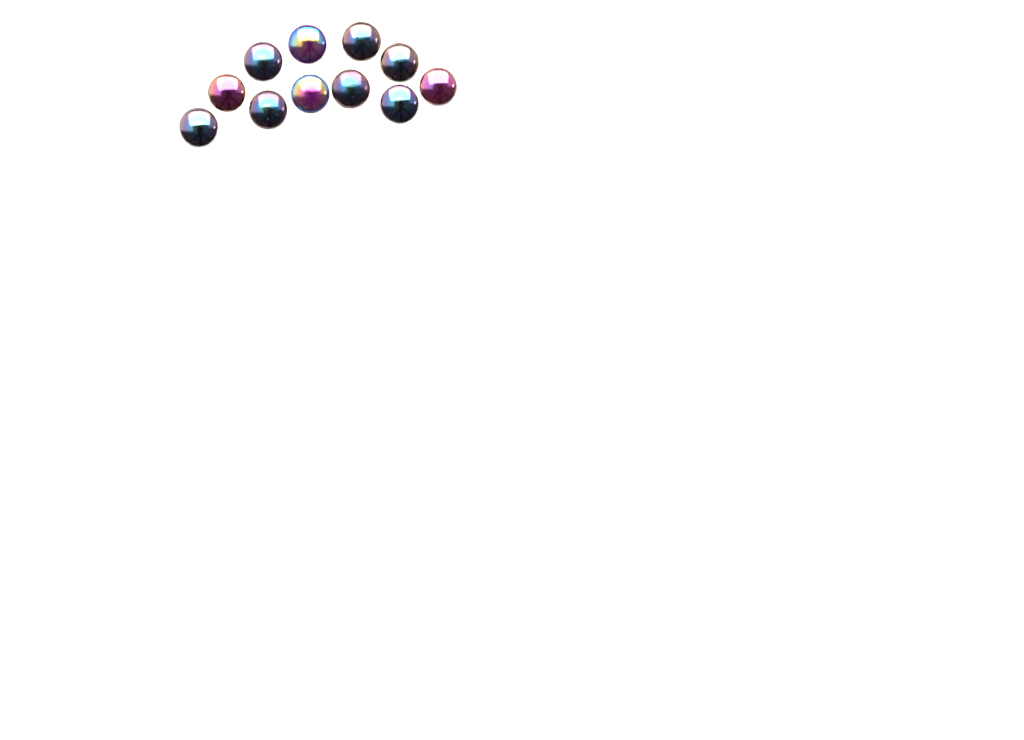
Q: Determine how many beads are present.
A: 11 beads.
